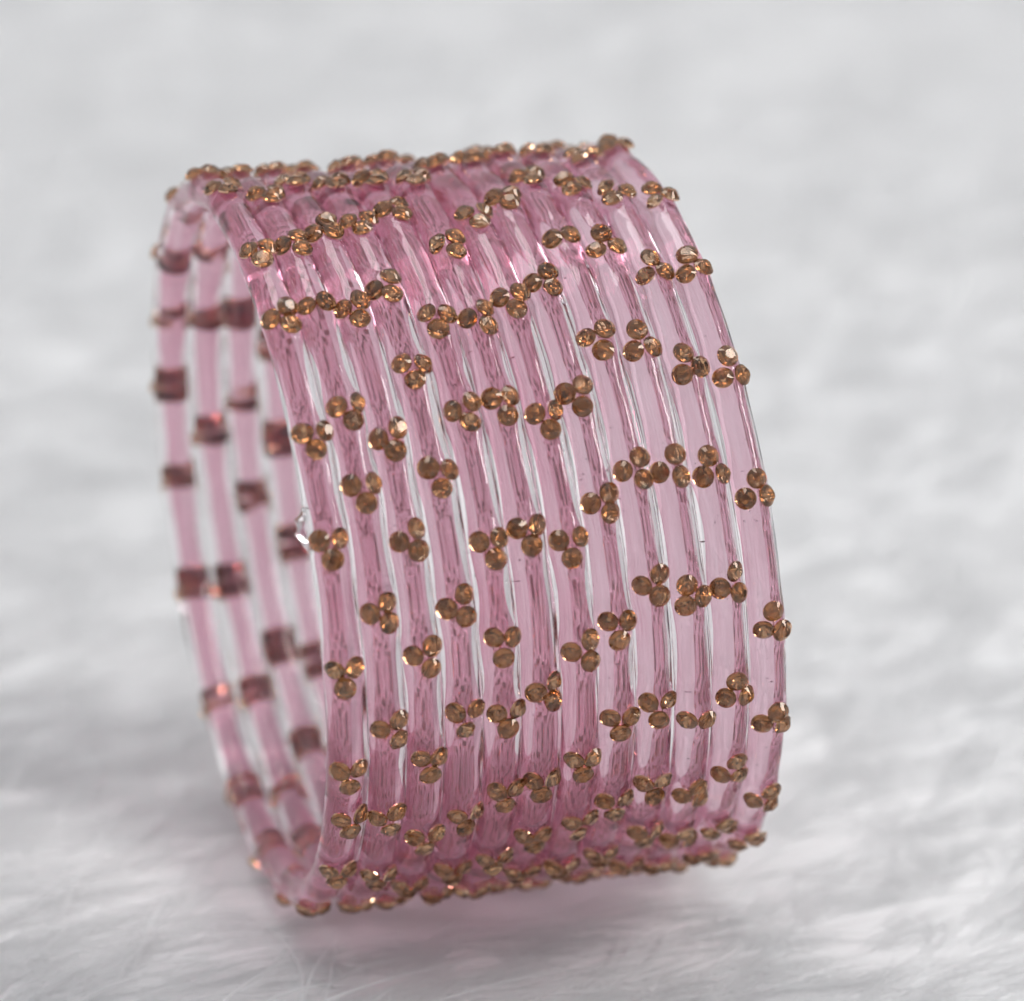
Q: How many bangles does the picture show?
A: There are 12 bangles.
